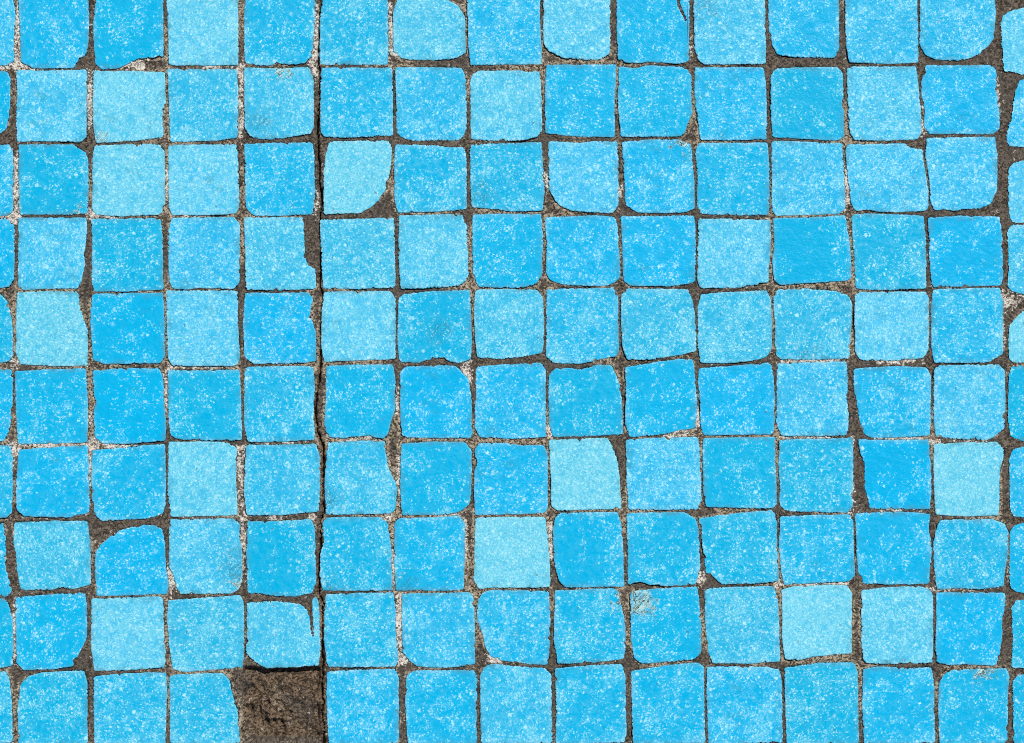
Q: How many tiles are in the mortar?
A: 149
